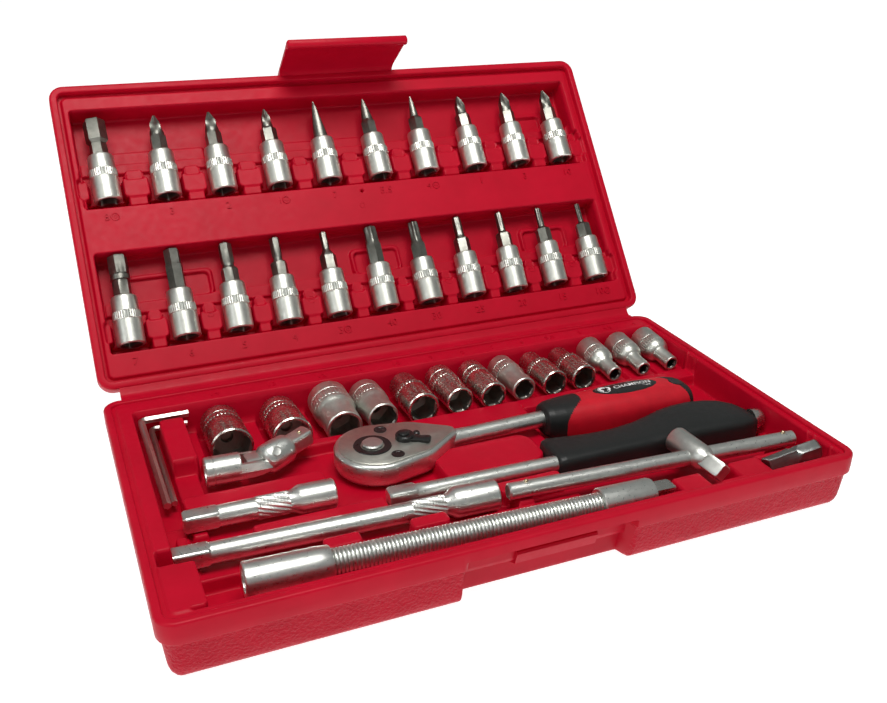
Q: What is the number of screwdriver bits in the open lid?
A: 21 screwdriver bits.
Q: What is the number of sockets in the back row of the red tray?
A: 13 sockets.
